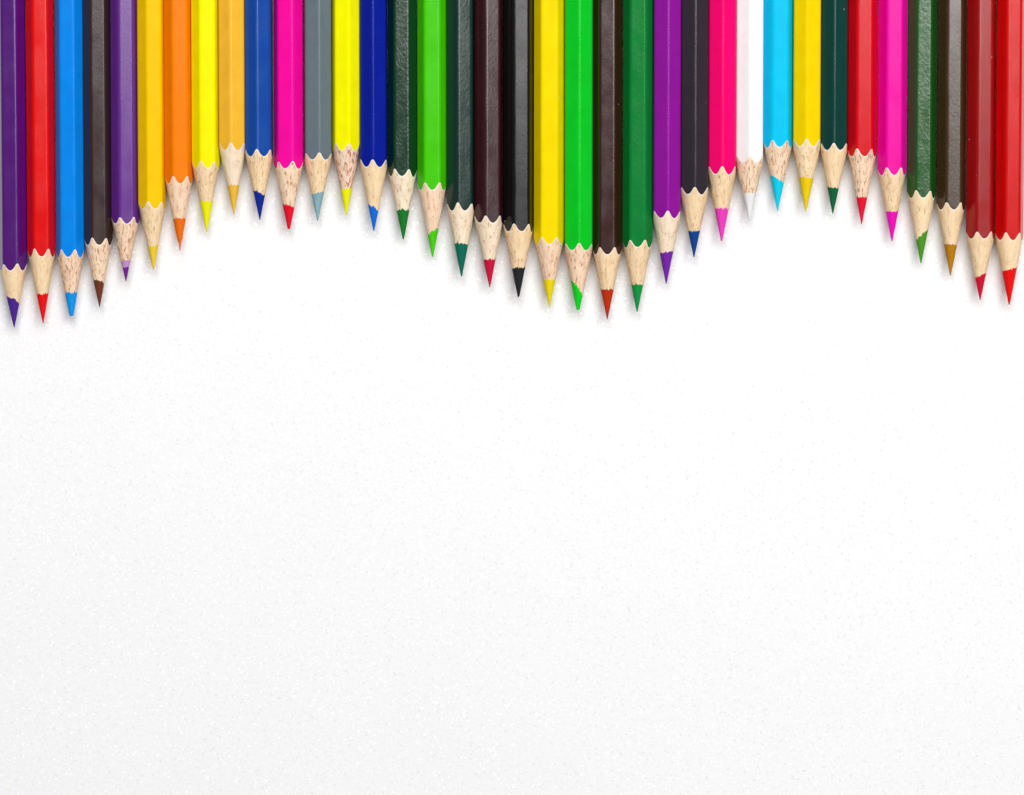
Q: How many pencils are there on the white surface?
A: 36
